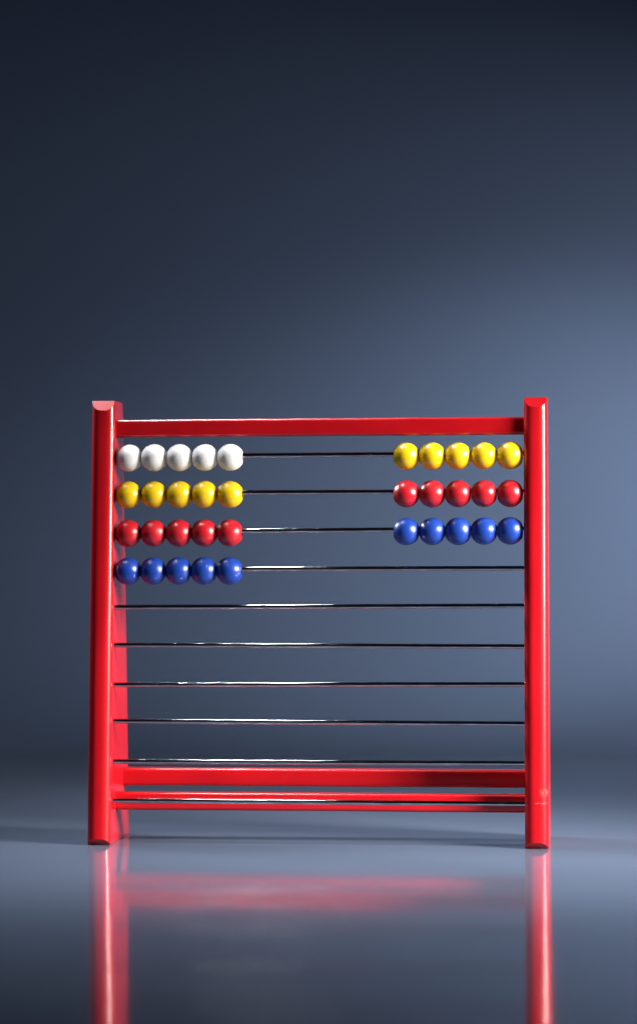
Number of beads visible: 35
